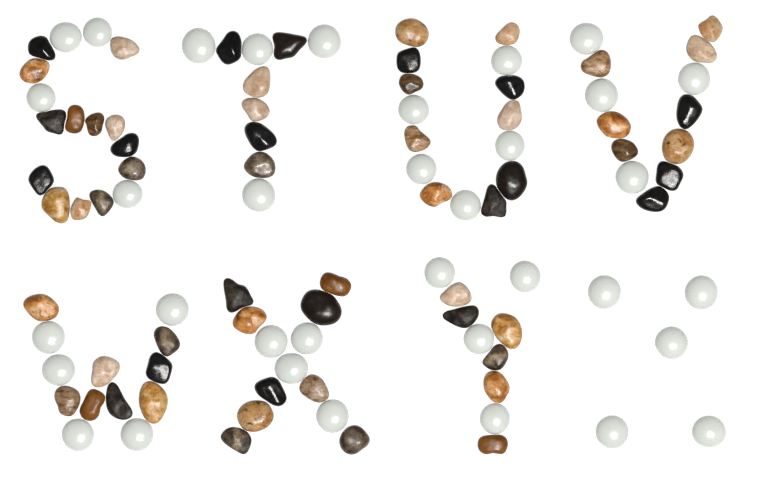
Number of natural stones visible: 61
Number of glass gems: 35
